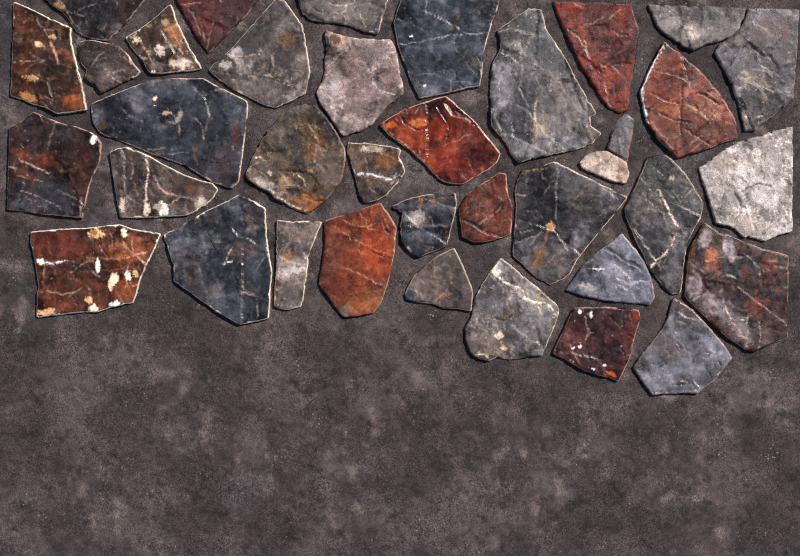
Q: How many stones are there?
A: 37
